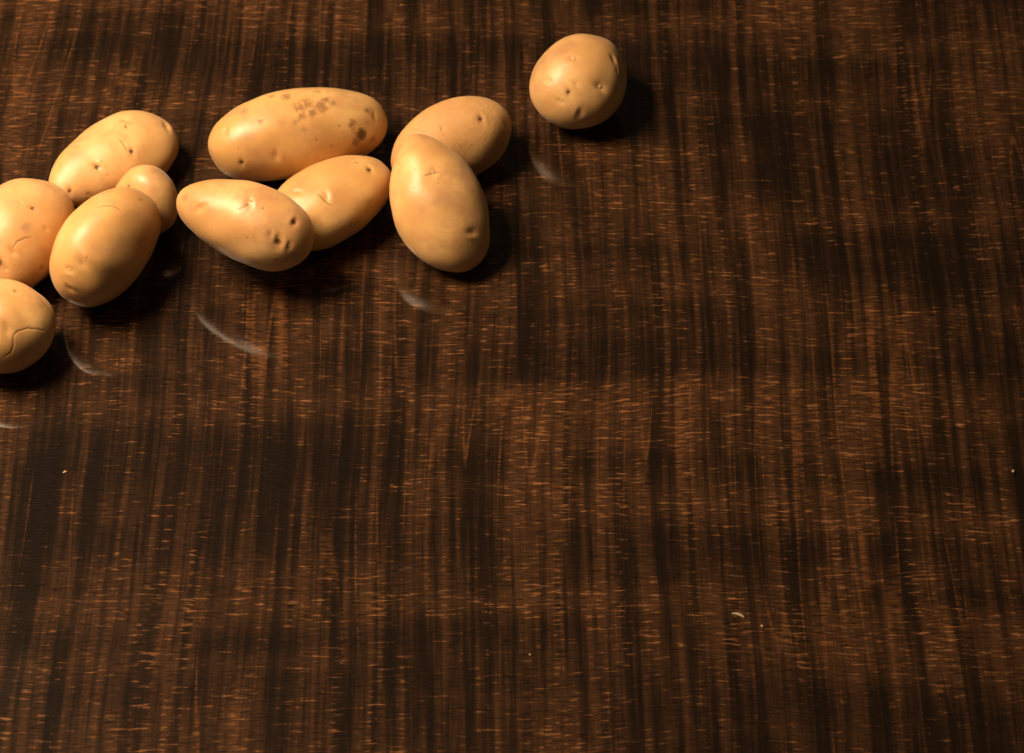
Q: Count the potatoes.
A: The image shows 11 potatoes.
